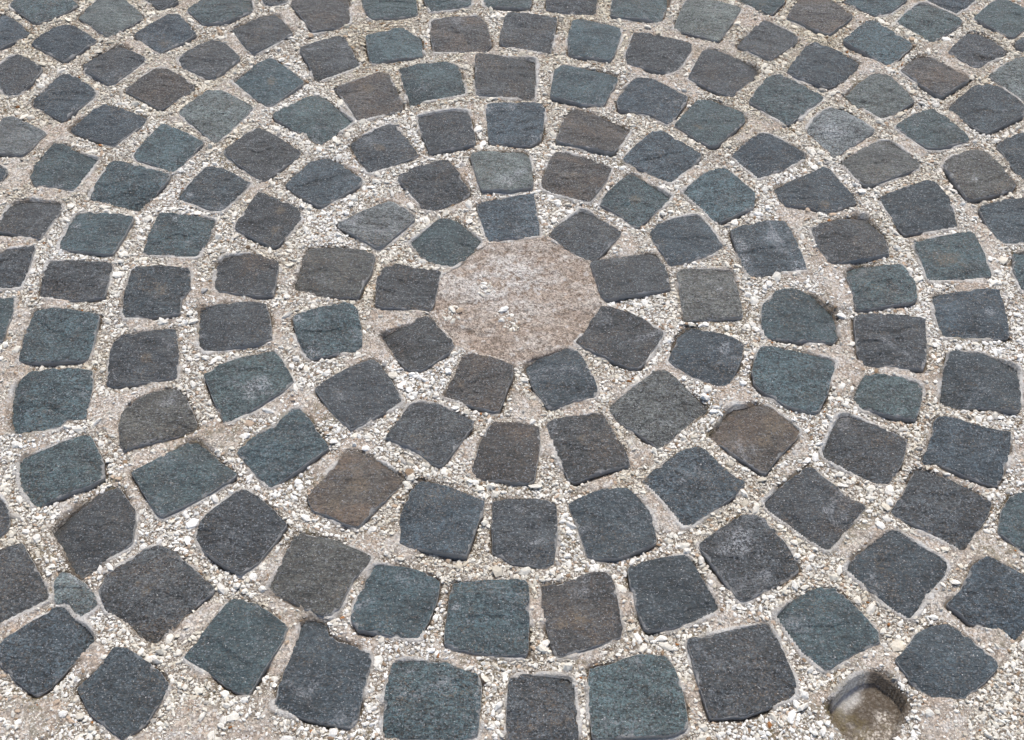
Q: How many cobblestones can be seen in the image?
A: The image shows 165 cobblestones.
